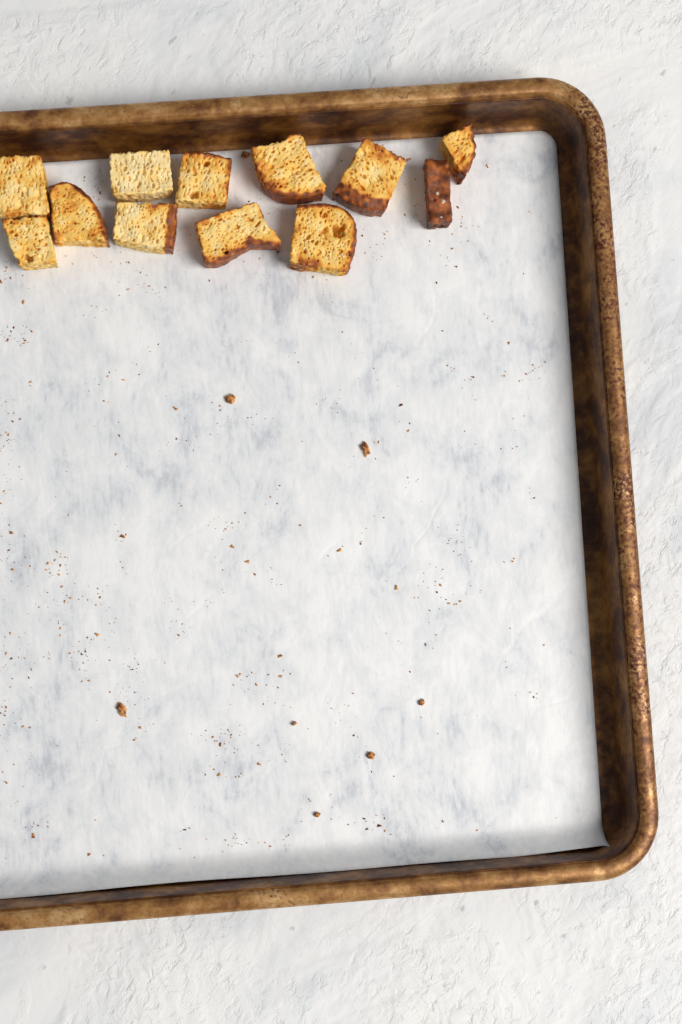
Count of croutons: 12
